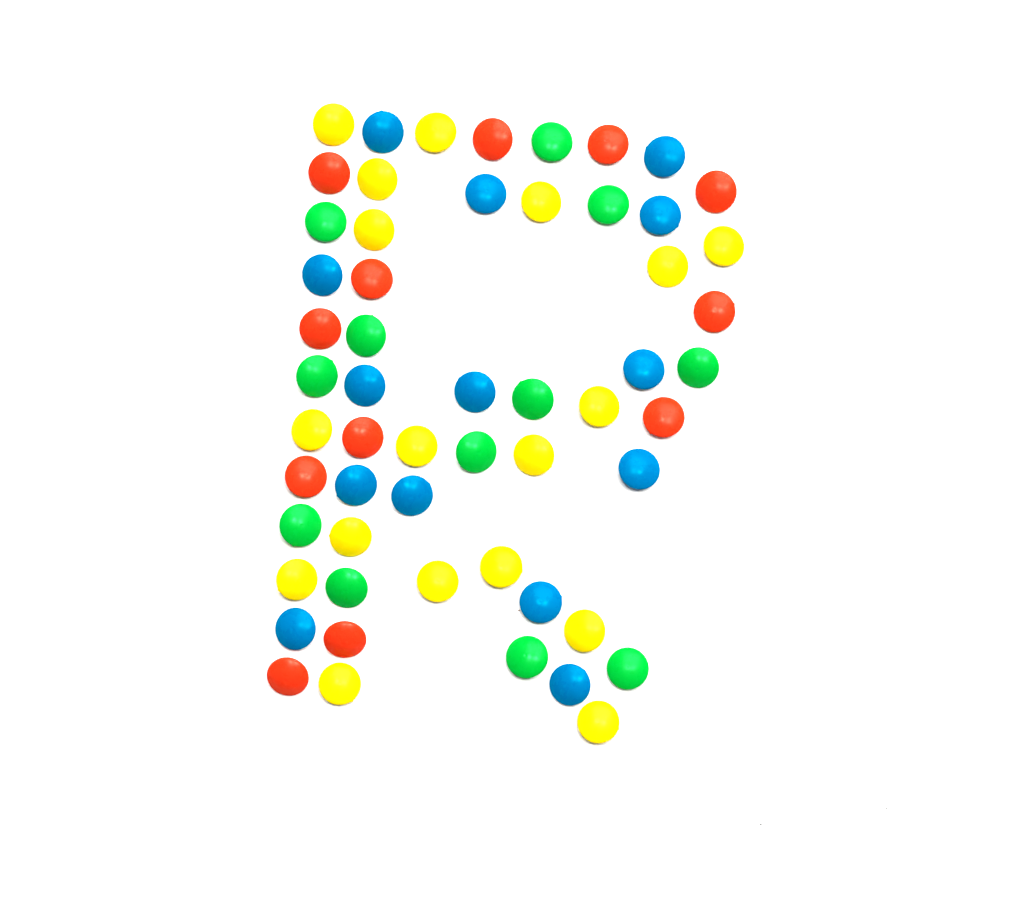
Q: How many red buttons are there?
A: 12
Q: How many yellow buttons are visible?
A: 18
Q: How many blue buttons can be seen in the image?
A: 14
